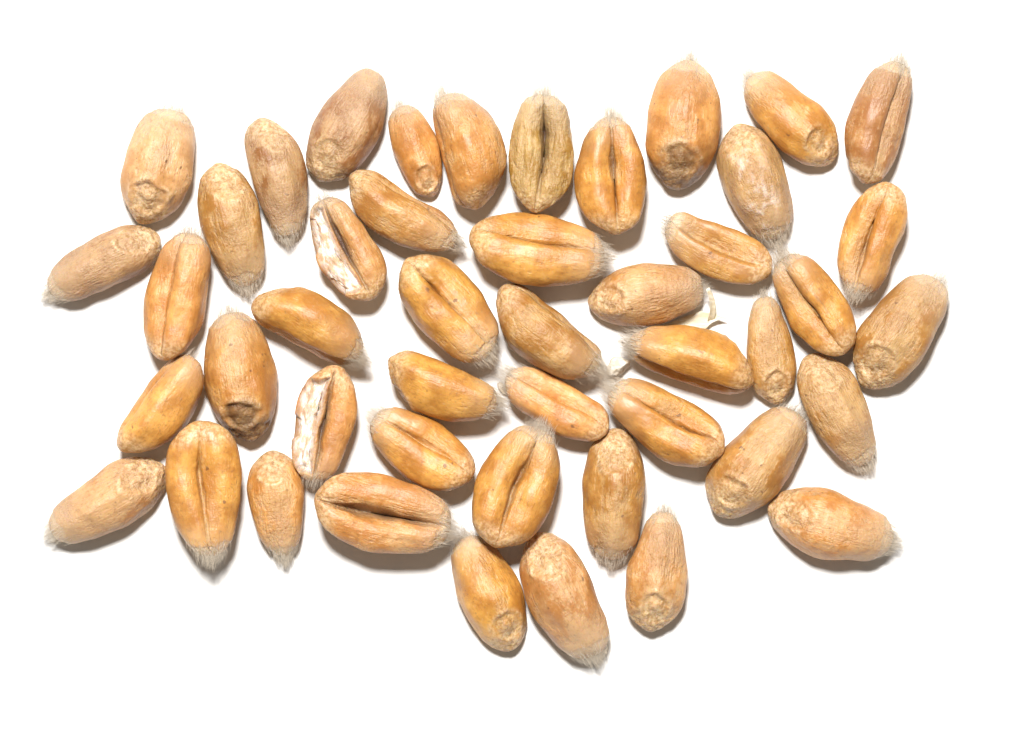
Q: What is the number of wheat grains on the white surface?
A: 46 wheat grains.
